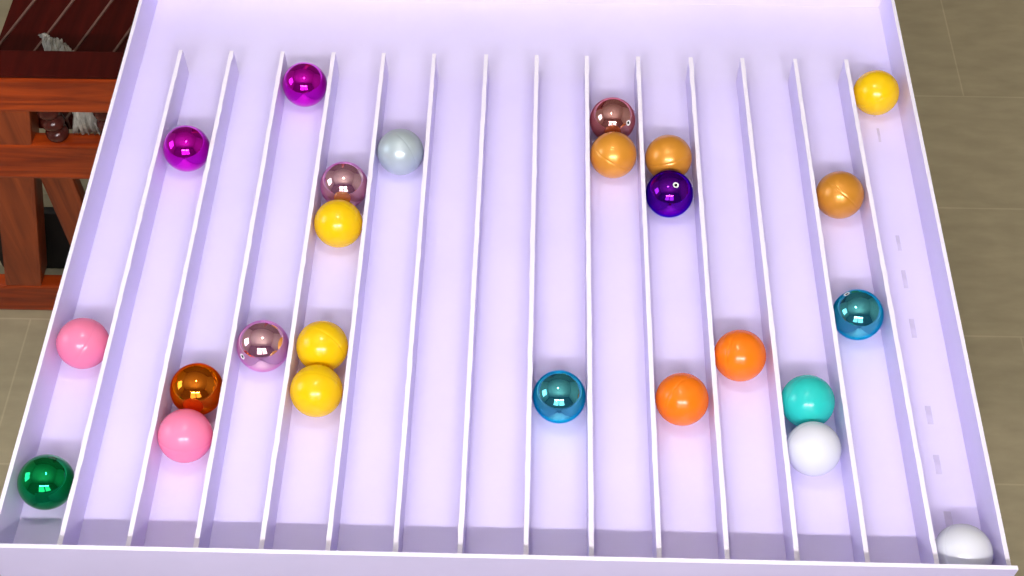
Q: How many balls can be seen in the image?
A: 25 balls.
